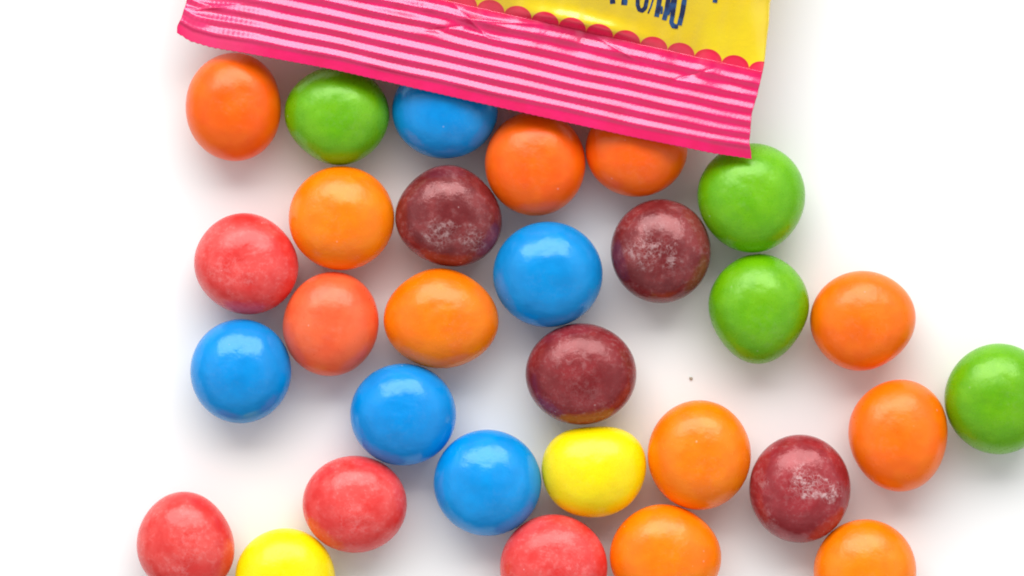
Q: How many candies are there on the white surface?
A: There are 30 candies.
